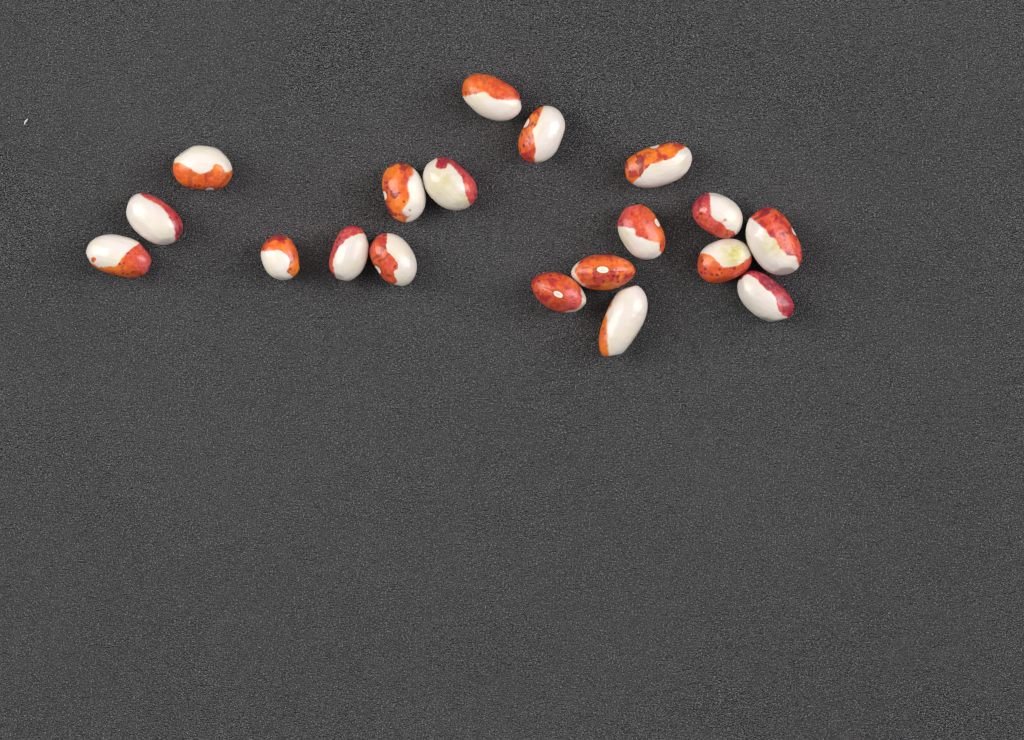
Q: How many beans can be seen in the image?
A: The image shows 19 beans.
